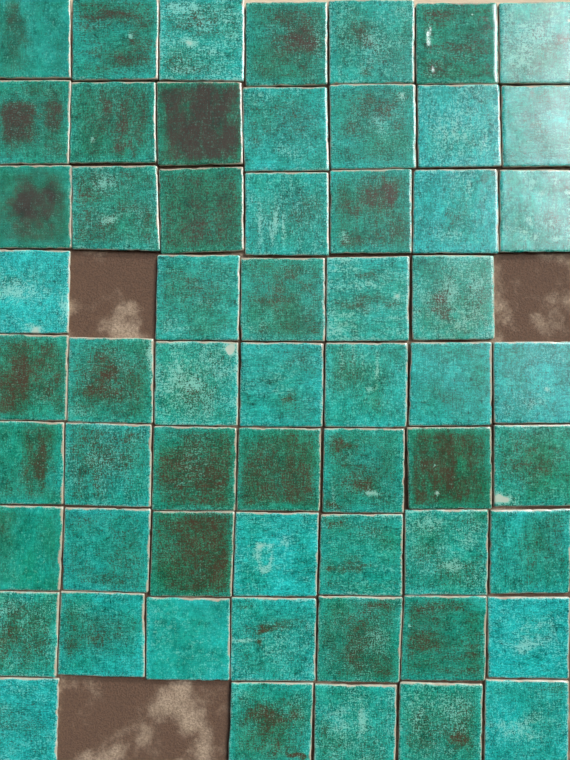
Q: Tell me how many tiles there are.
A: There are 59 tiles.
